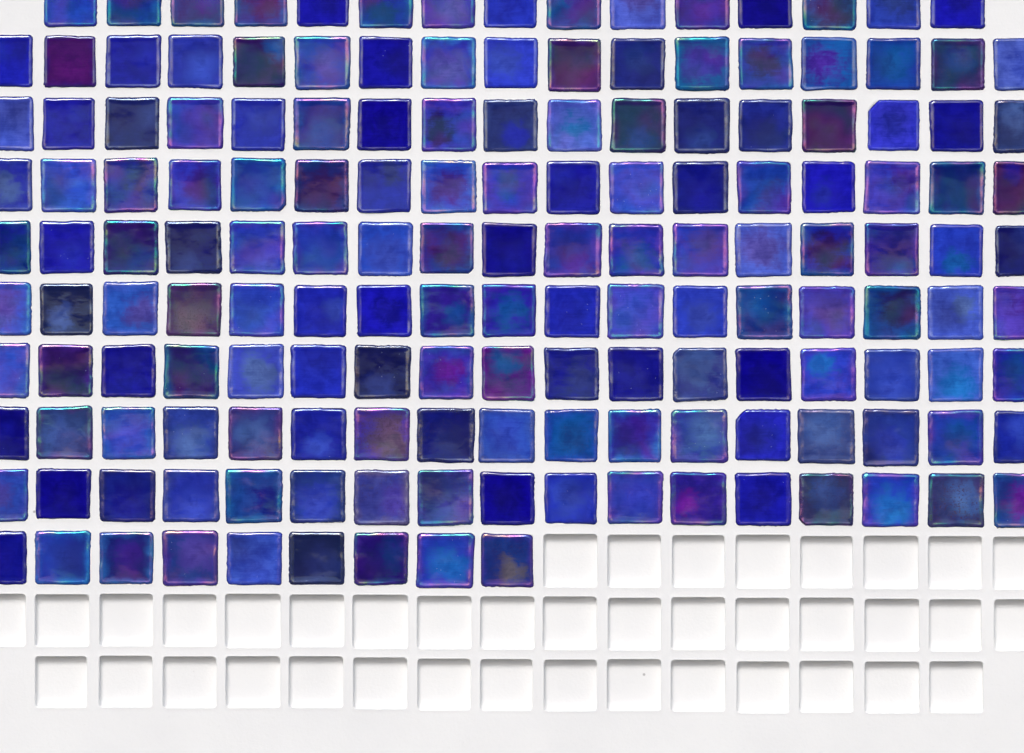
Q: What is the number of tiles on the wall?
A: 160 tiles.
